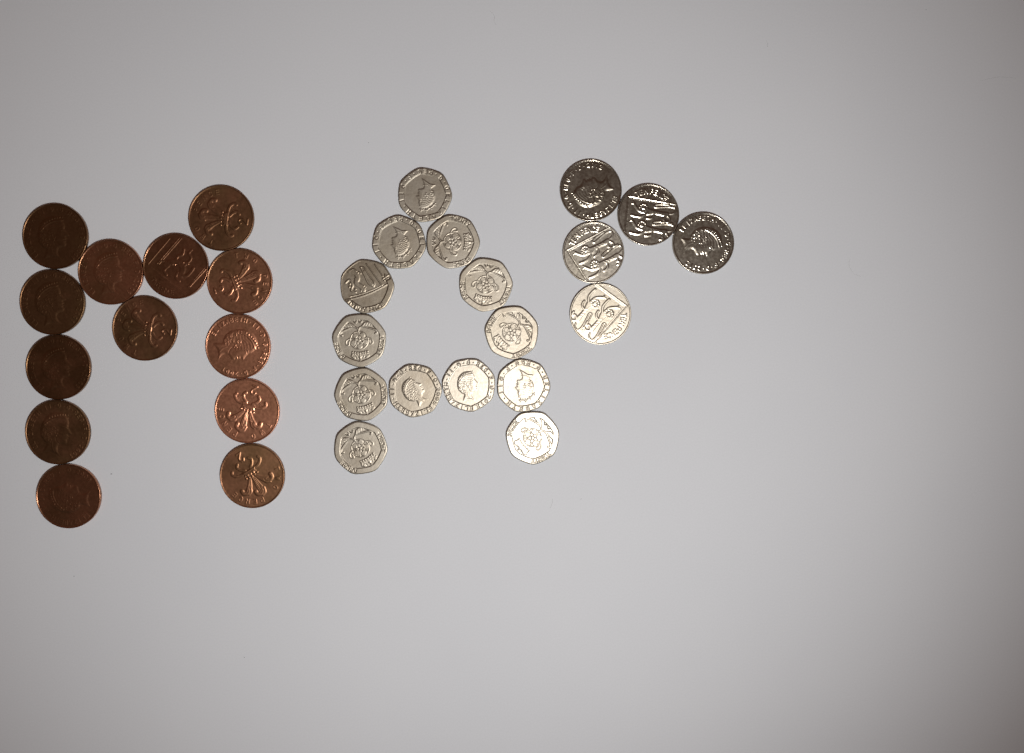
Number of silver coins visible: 18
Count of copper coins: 13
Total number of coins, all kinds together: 31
